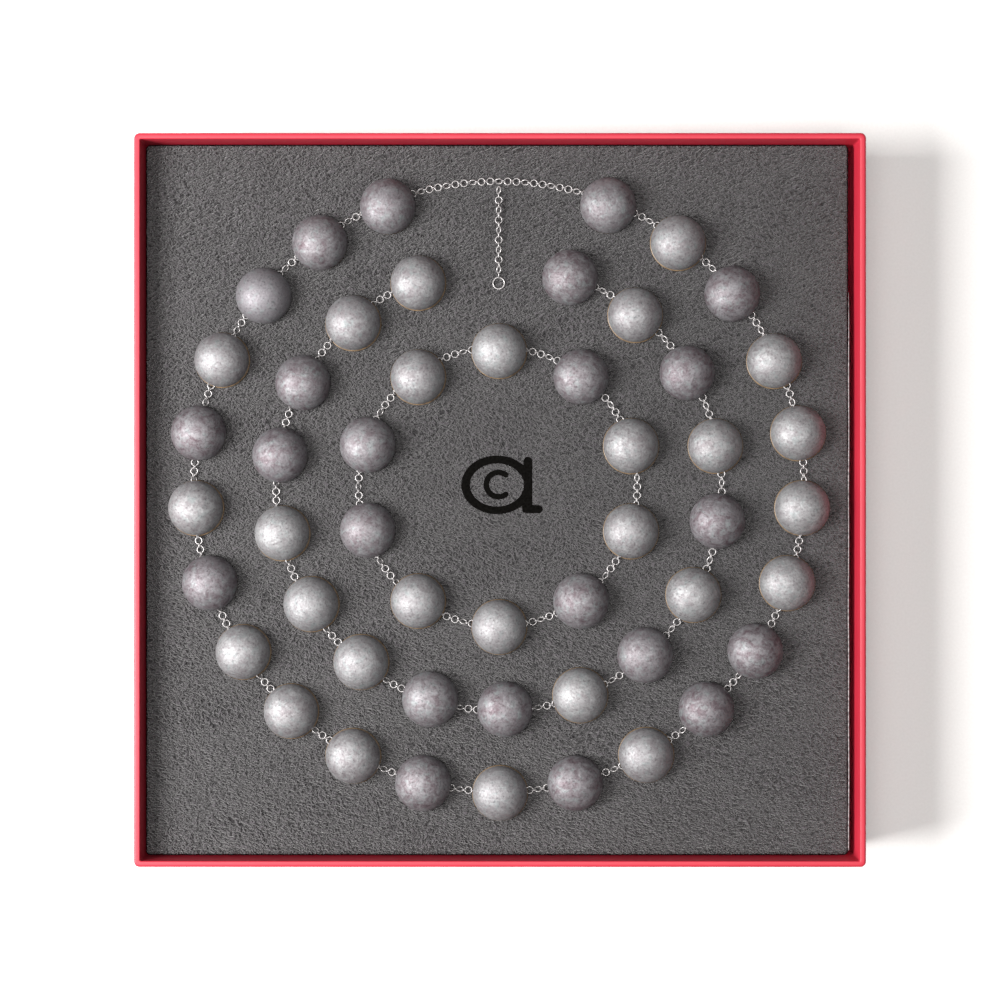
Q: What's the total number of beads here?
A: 50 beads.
